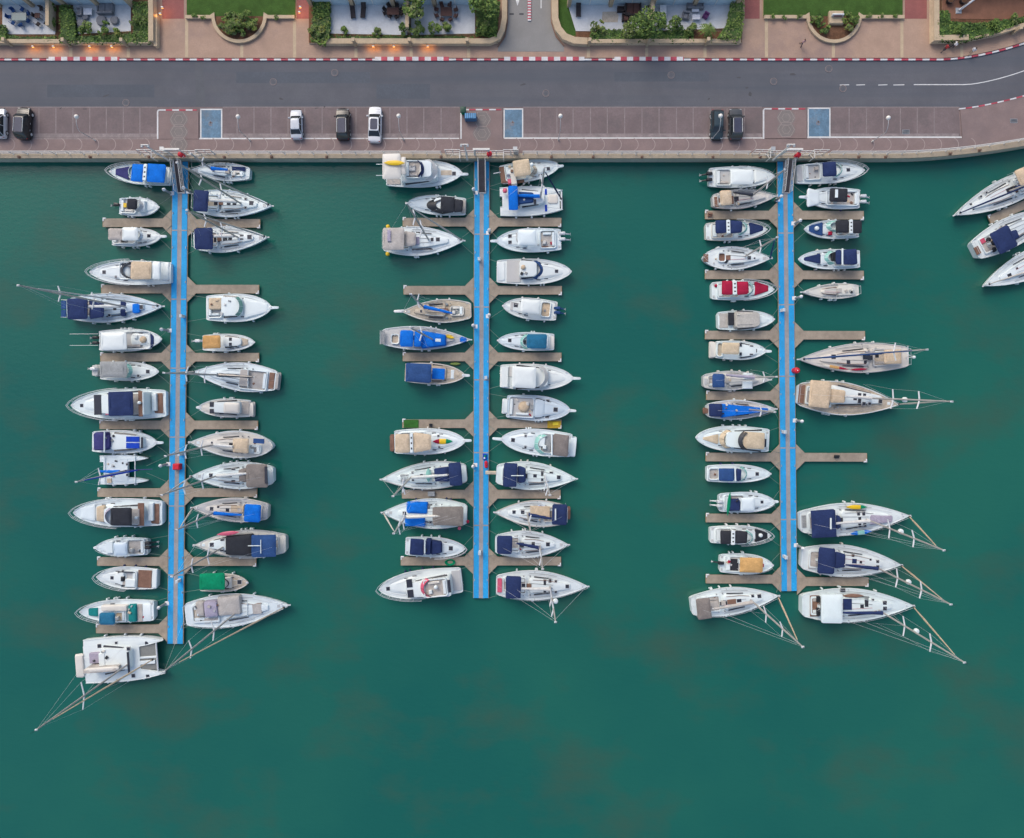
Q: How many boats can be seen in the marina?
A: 80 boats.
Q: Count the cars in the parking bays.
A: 7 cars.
